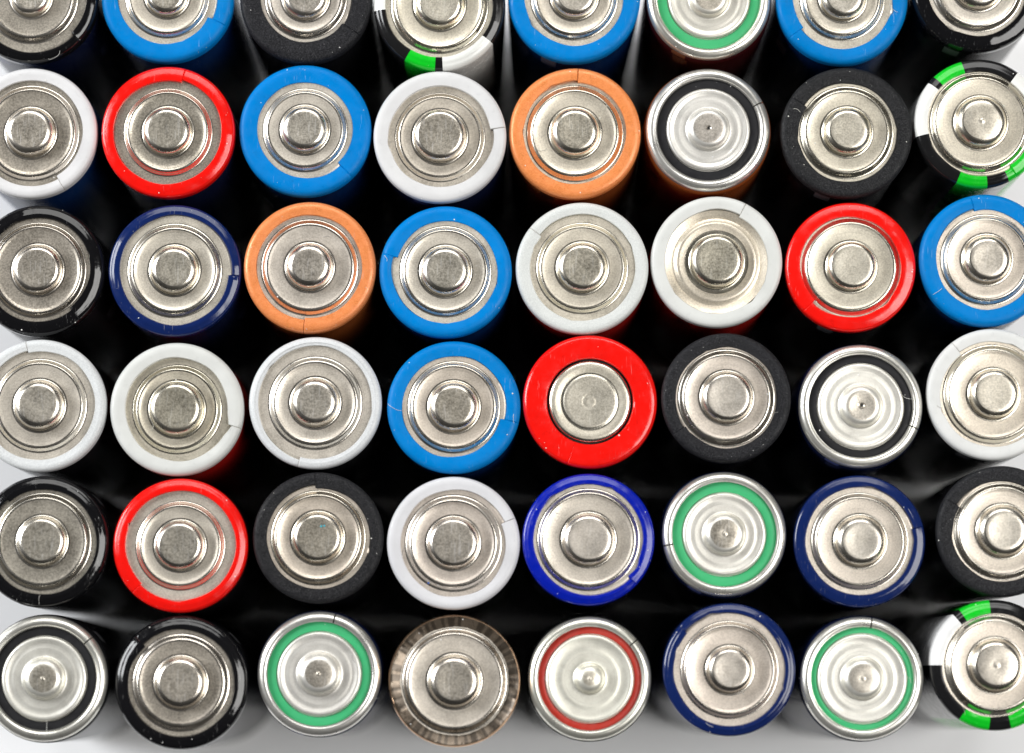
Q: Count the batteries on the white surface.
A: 48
